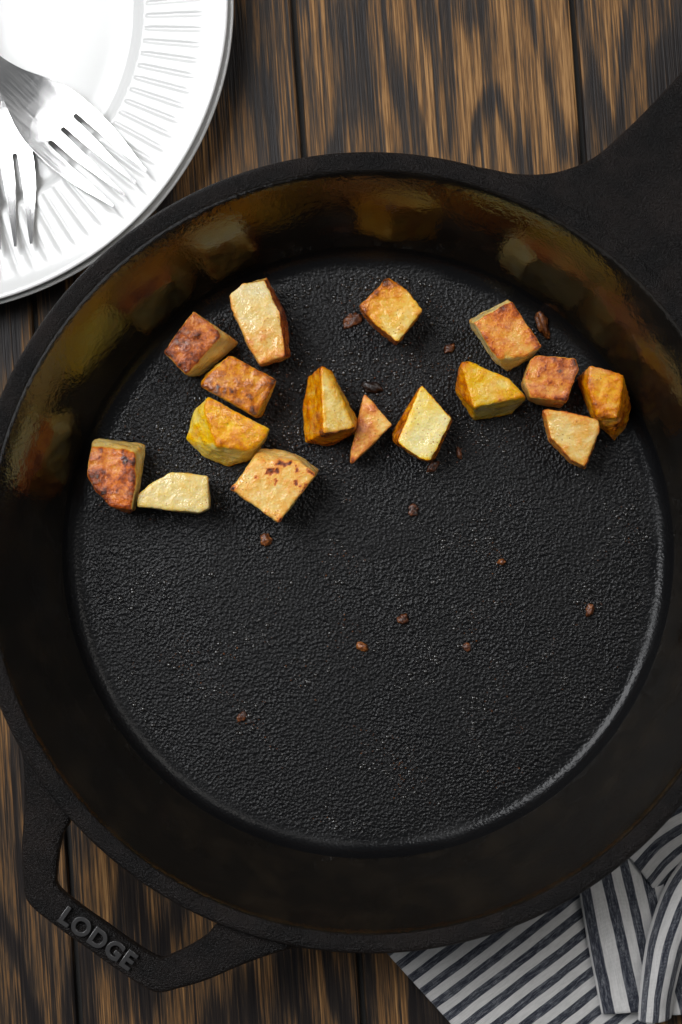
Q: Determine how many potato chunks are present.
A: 16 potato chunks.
